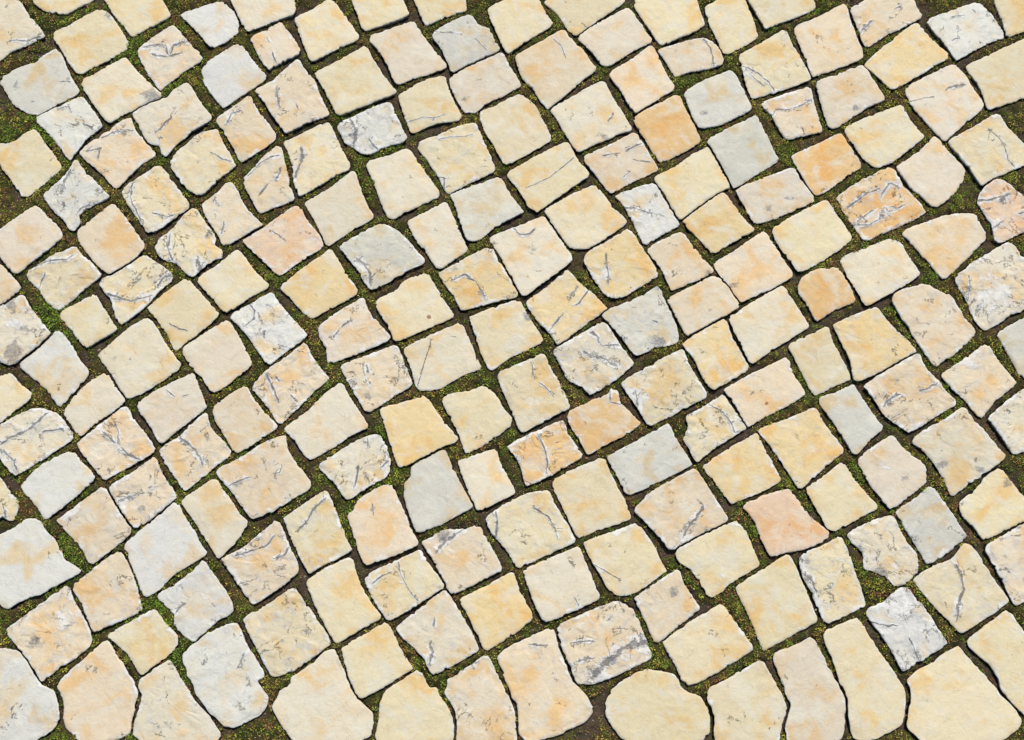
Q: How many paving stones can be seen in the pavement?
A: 200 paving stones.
